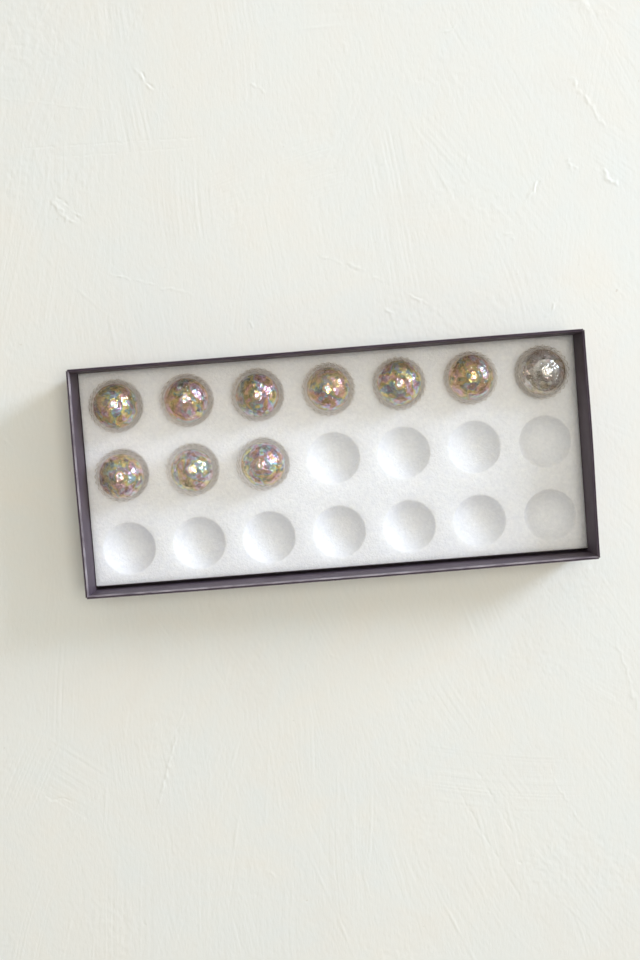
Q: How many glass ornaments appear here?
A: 10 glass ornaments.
